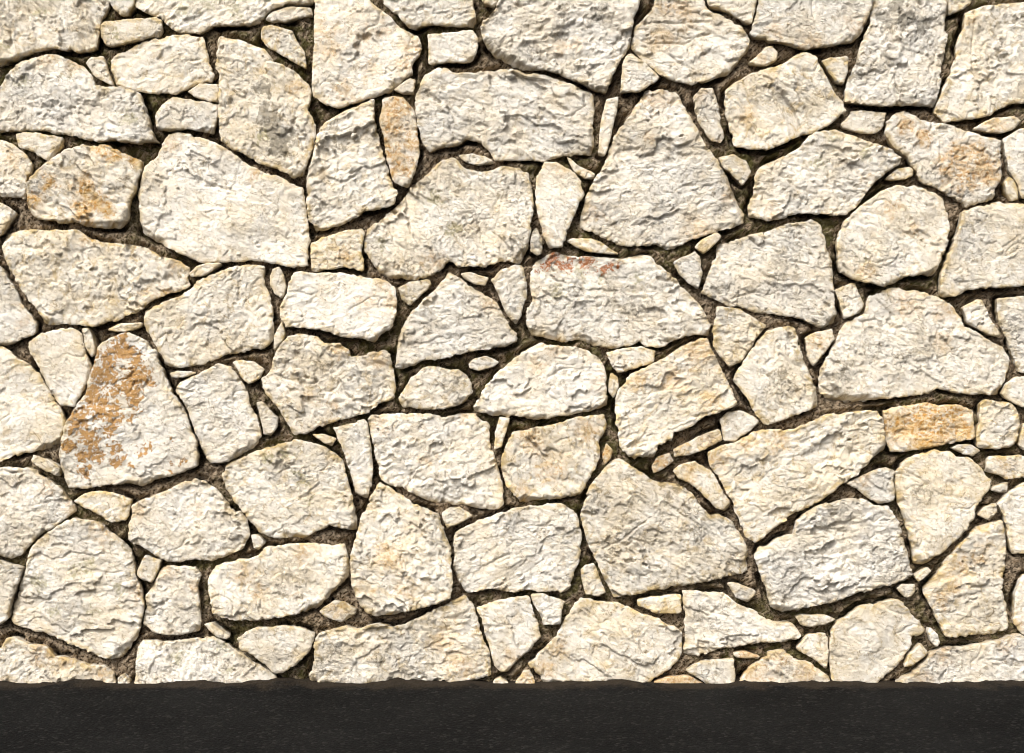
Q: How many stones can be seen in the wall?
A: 162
